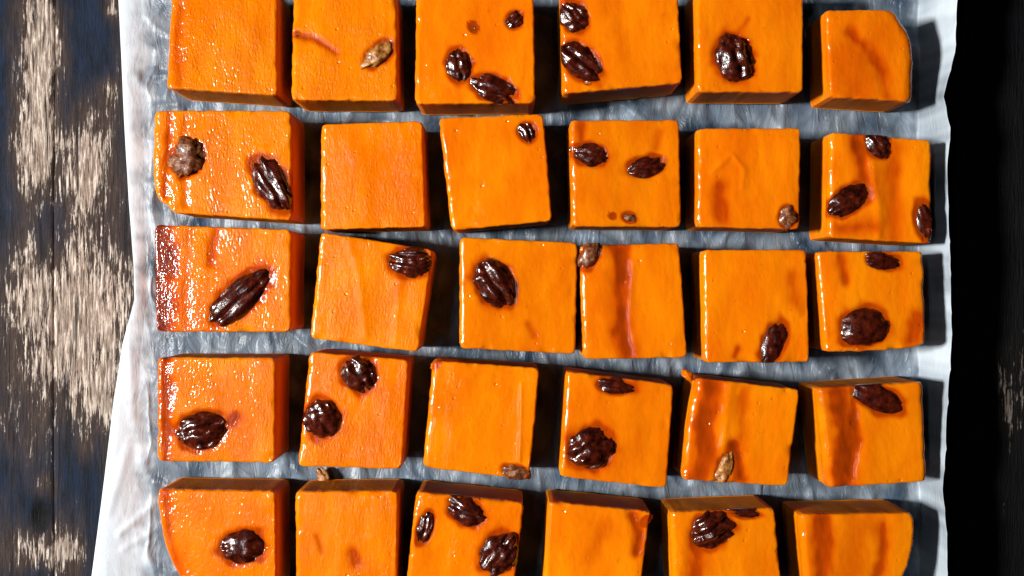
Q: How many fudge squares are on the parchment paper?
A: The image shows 30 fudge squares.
